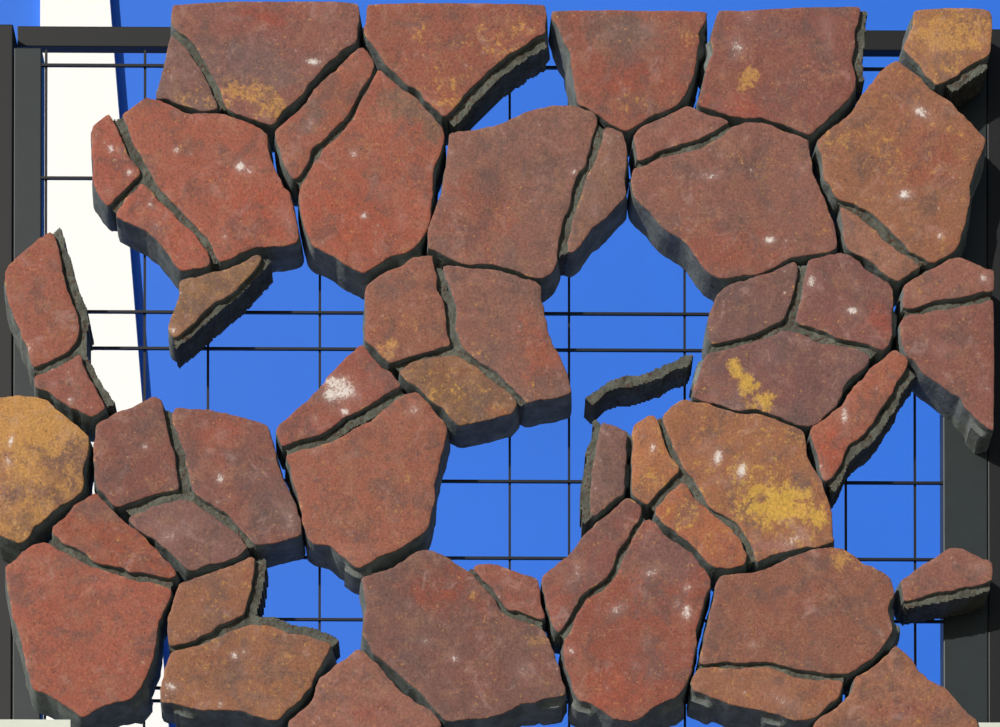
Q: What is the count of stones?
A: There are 52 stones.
